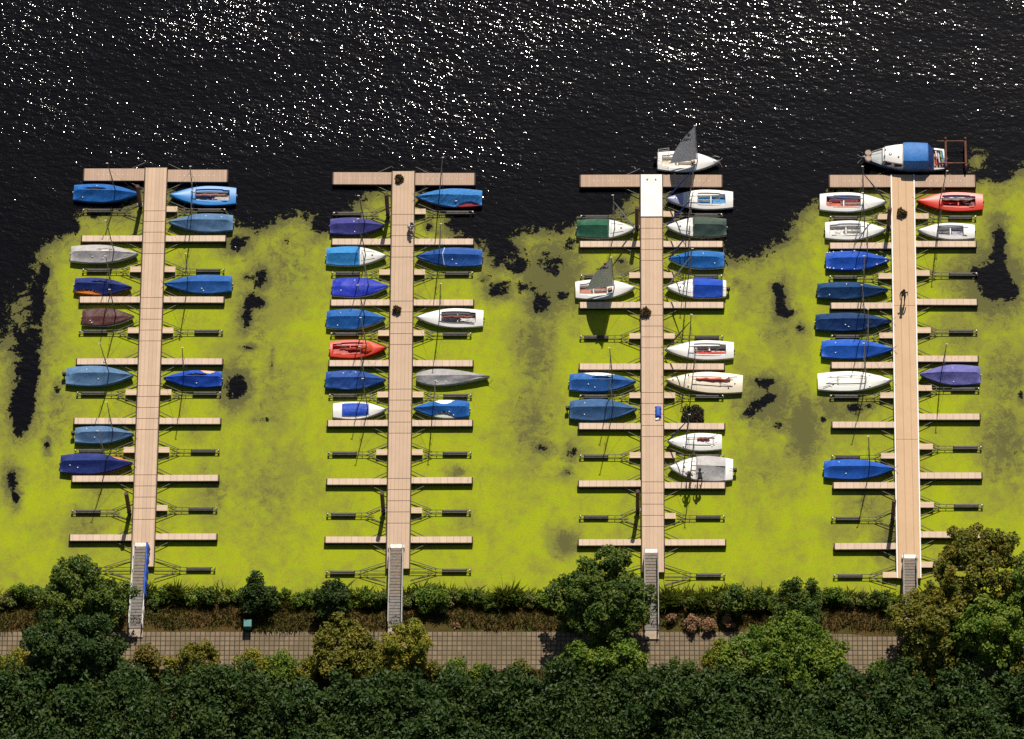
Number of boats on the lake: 48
